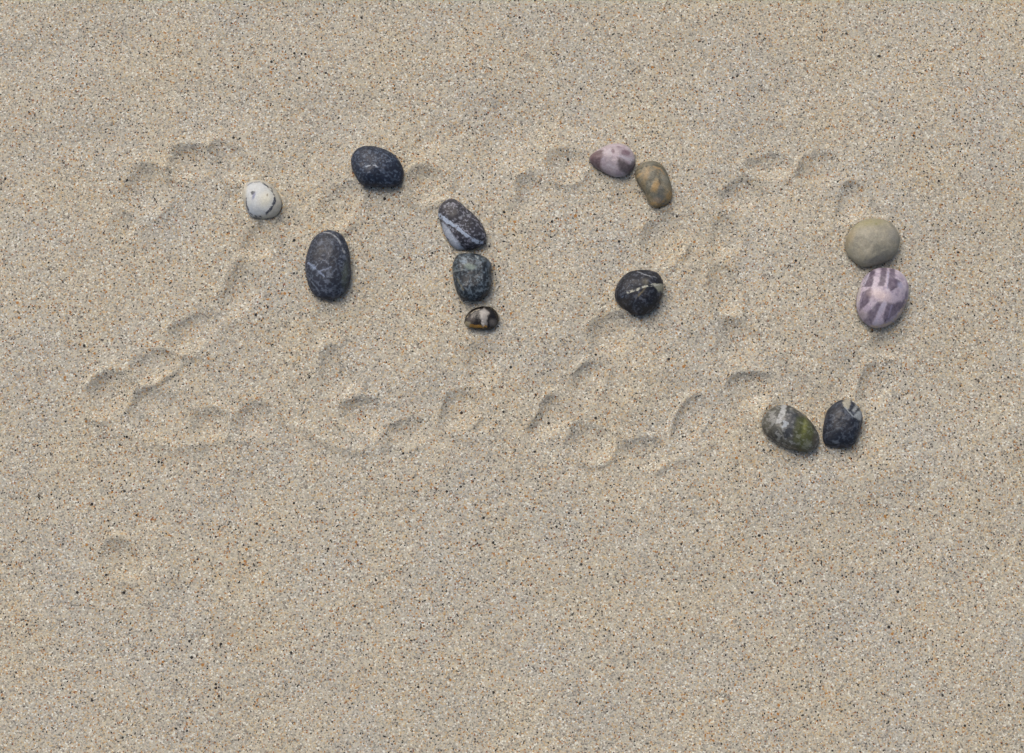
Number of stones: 13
